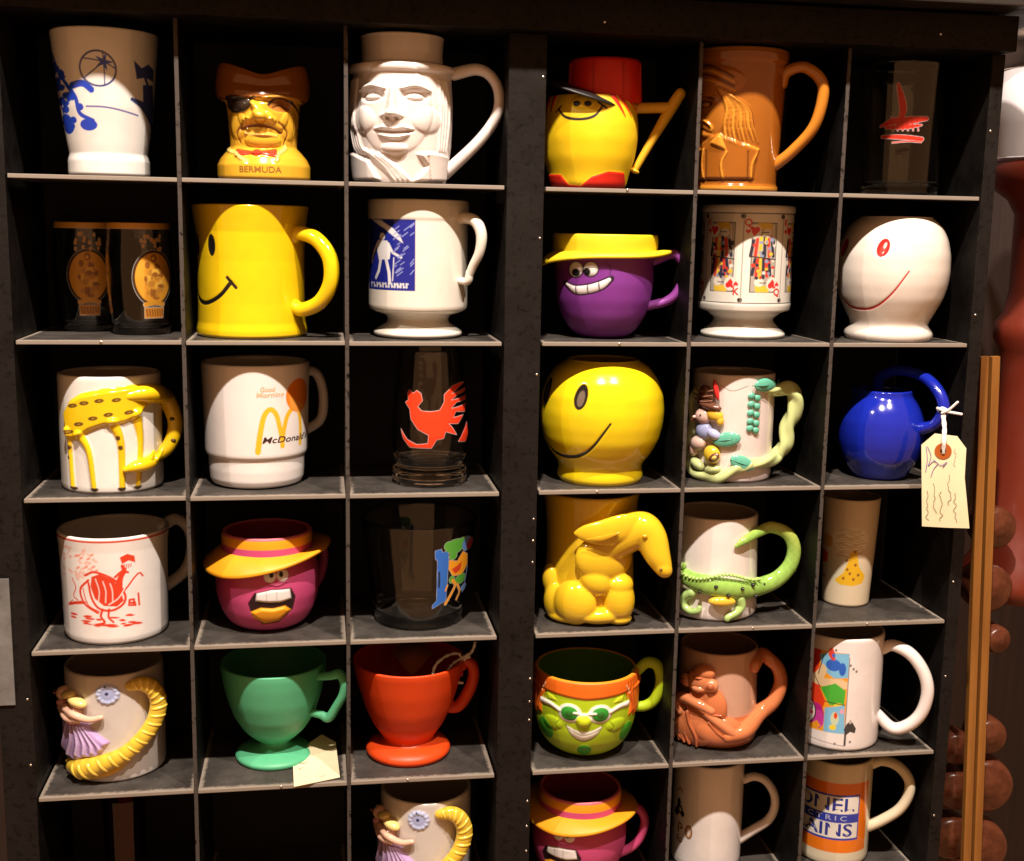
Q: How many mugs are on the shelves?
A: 29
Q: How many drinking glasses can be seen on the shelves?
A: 7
